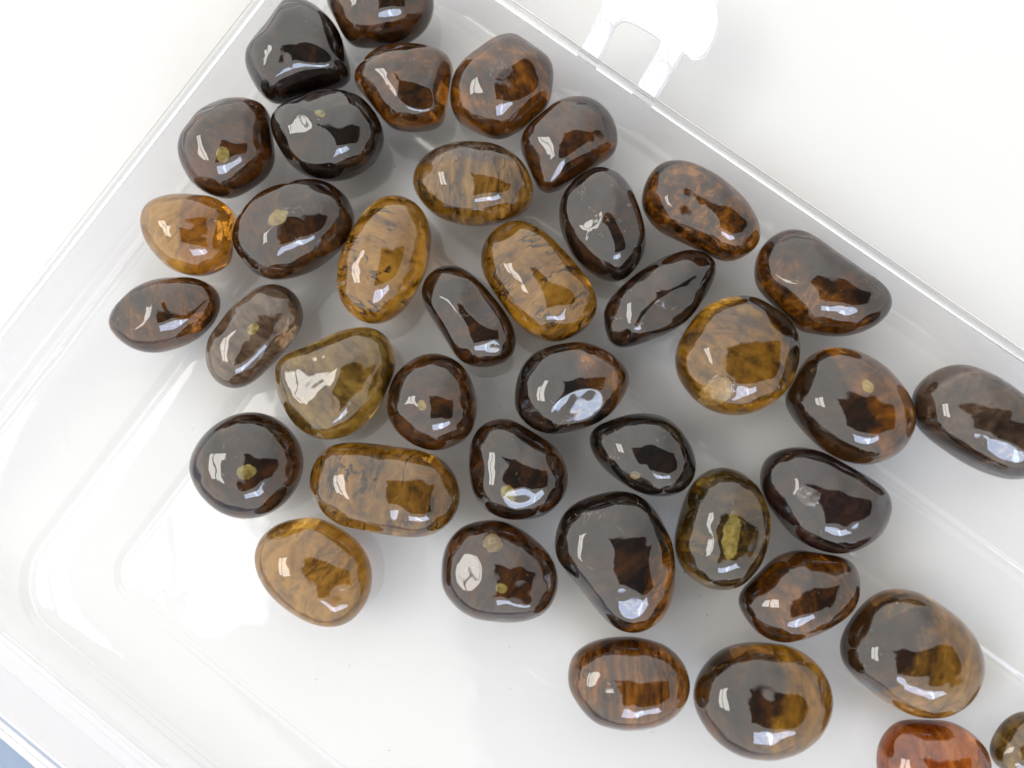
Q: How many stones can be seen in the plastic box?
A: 40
